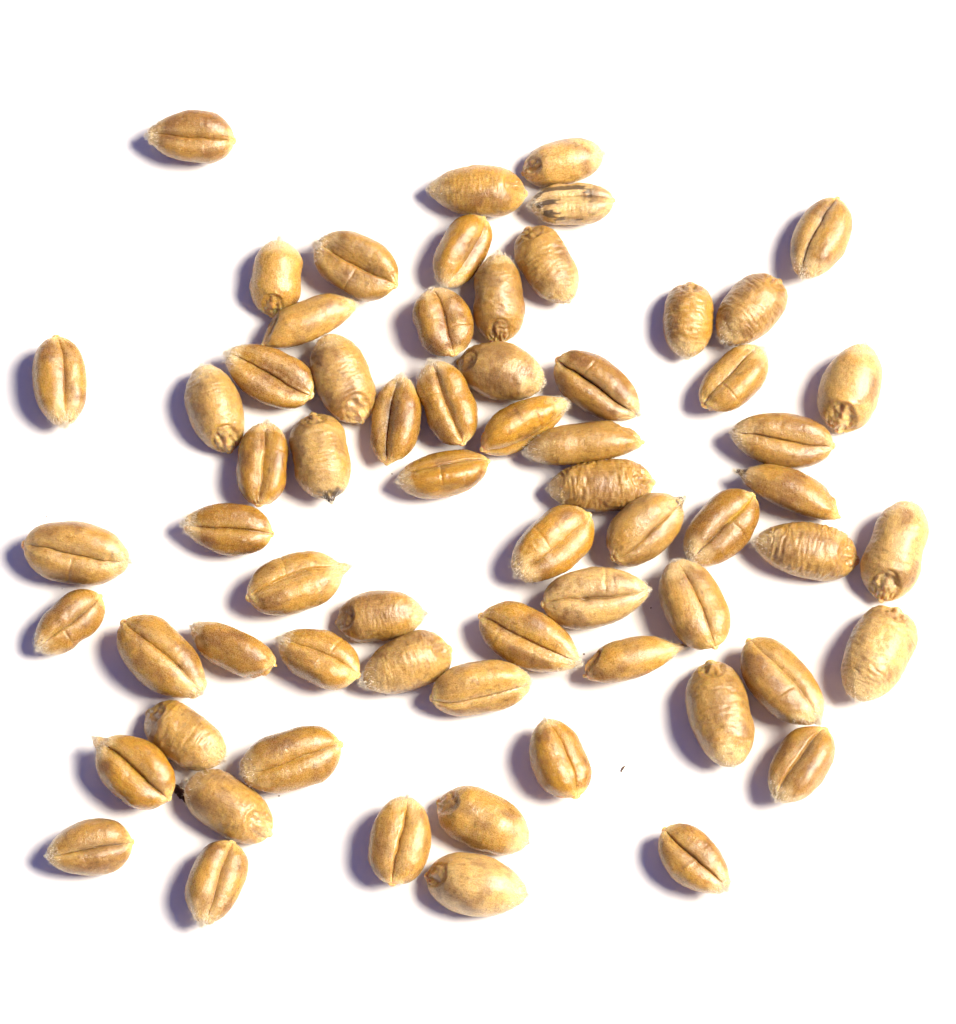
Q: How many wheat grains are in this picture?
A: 66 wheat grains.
